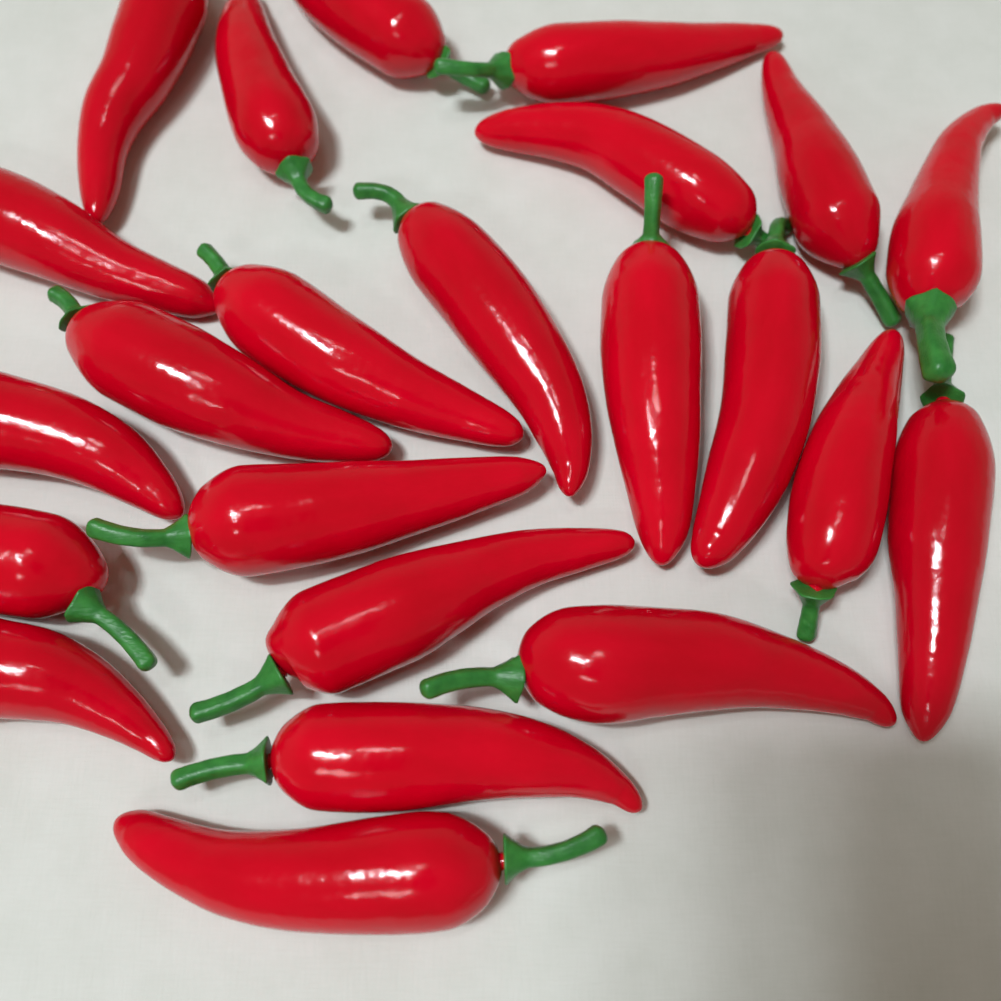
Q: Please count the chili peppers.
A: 23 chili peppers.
